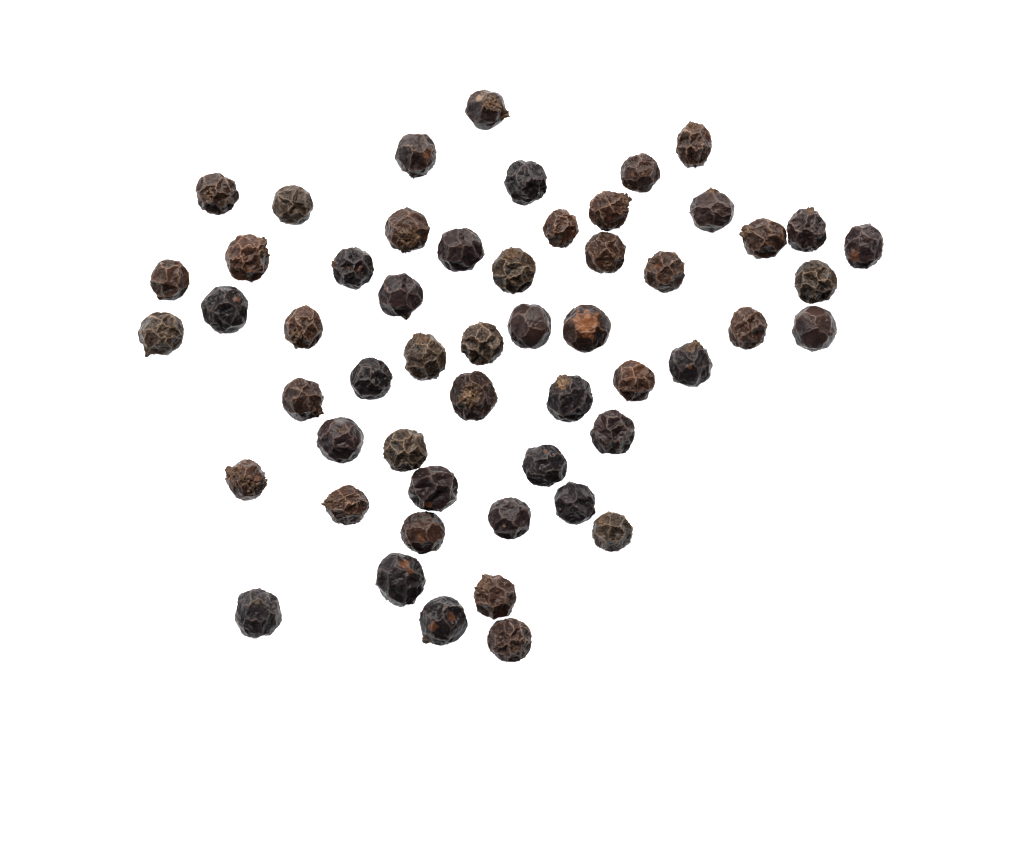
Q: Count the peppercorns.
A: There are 54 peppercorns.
